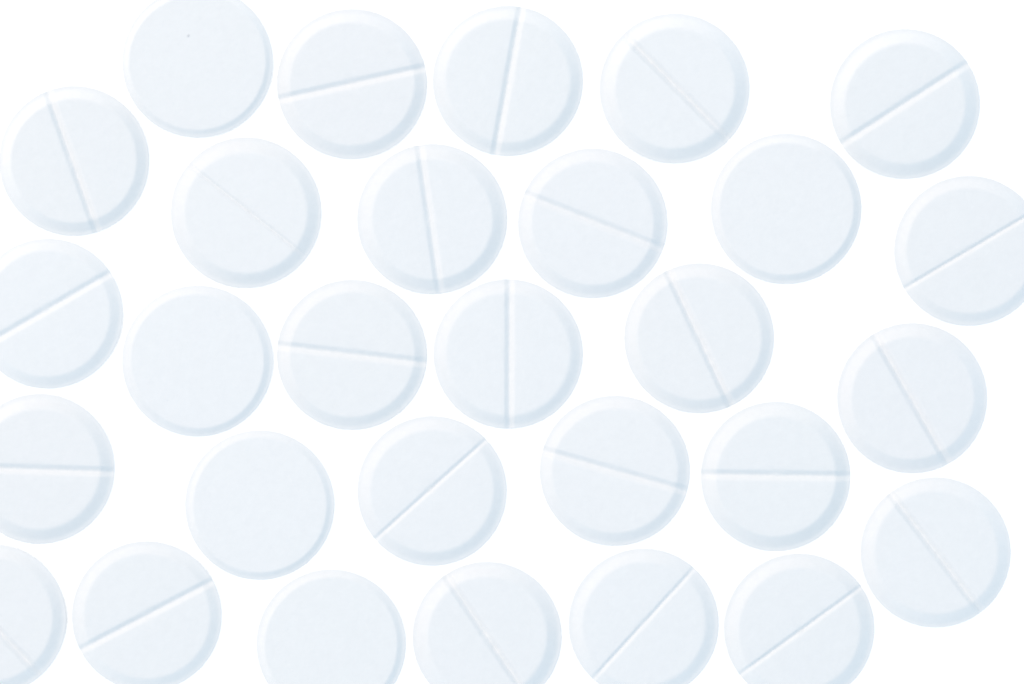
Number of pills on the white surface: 29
